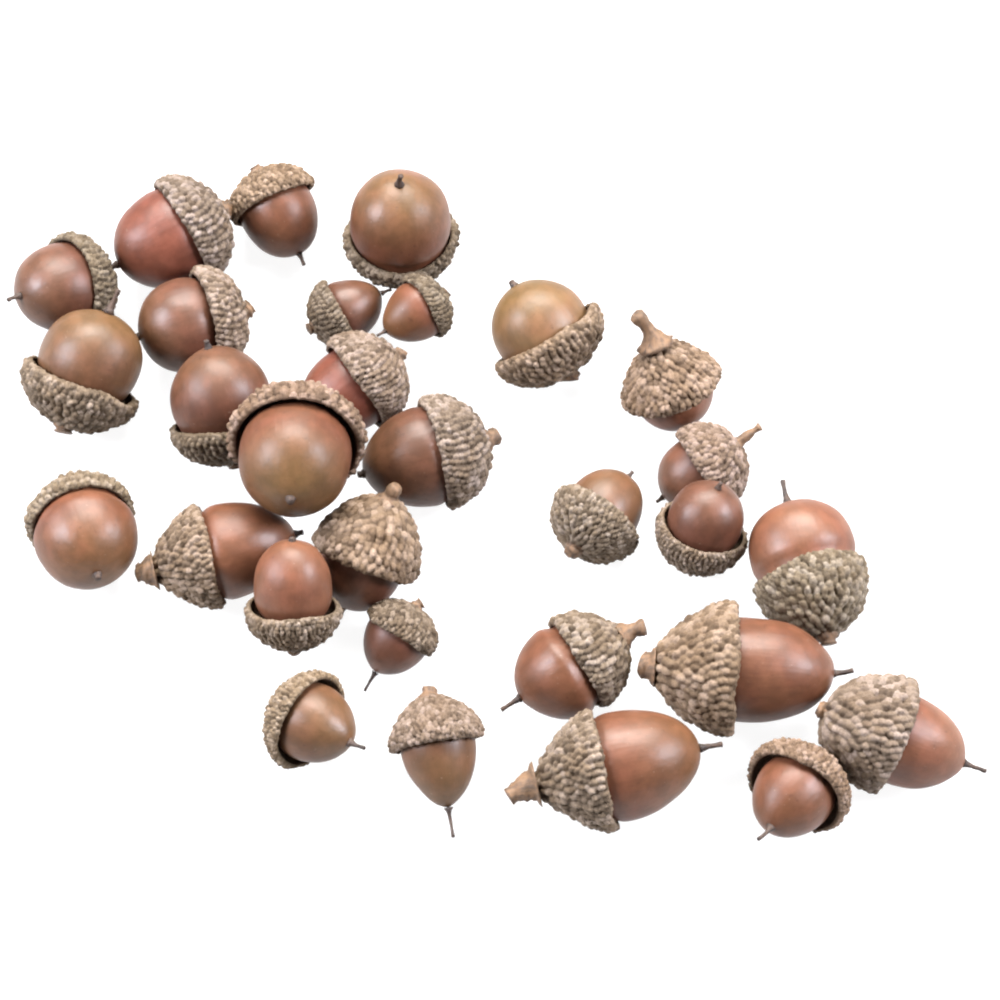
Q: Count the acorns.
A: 30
